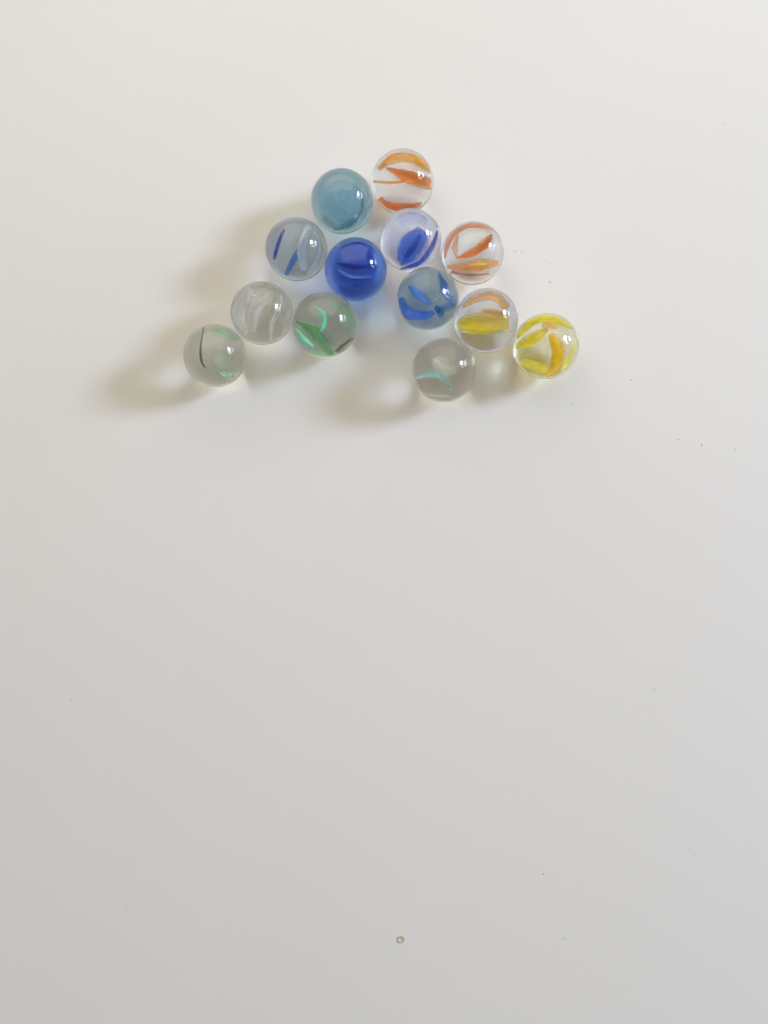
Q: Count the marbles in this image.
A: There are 13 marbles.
